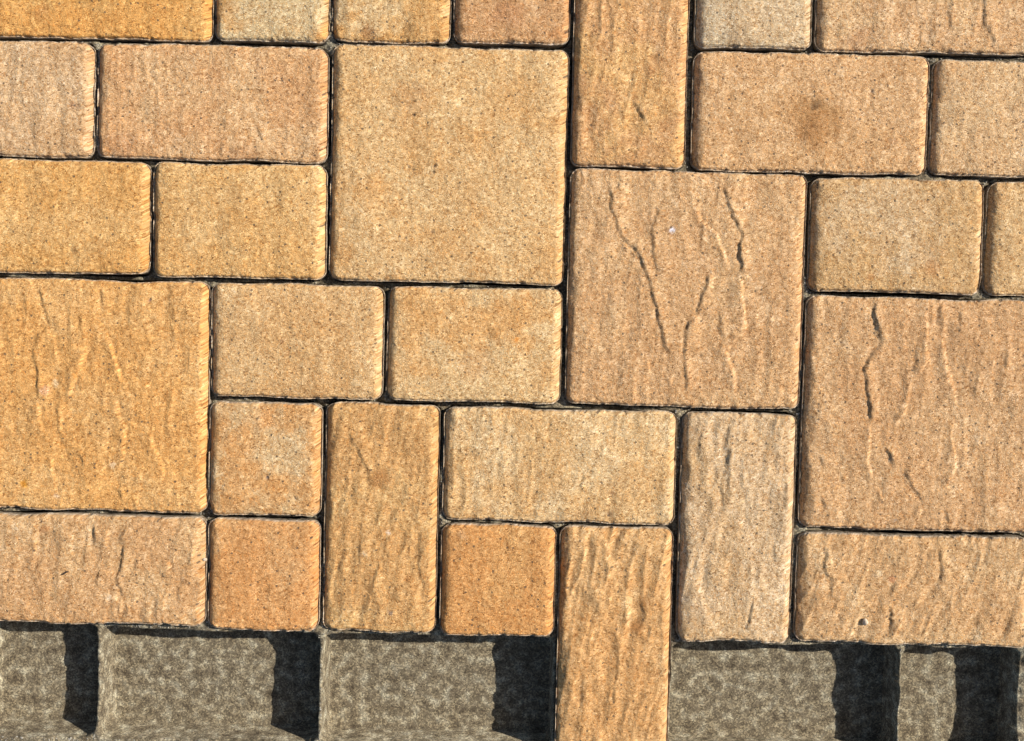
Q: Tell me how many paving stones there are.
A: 30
